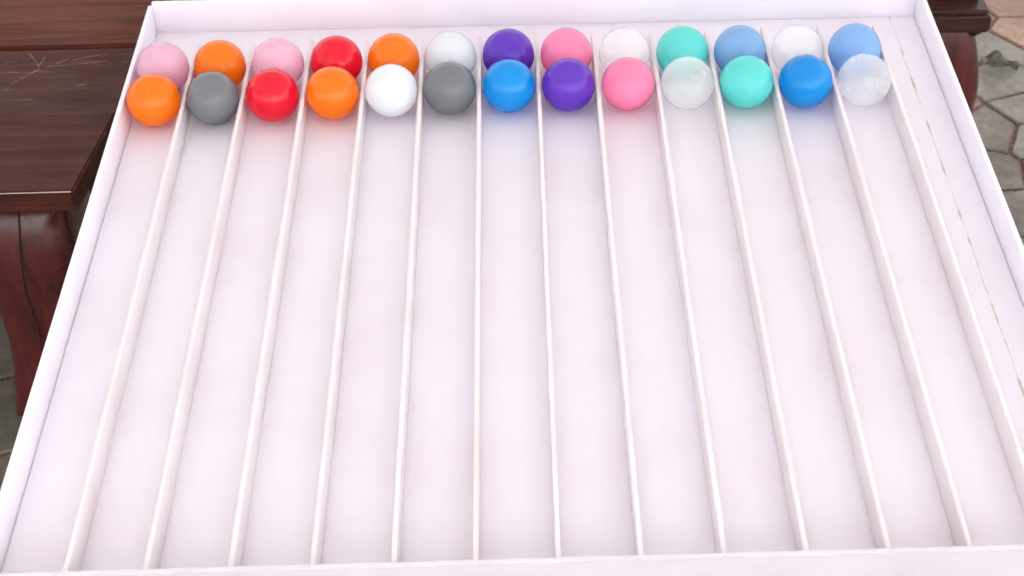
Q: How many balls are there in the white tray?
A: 26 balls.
